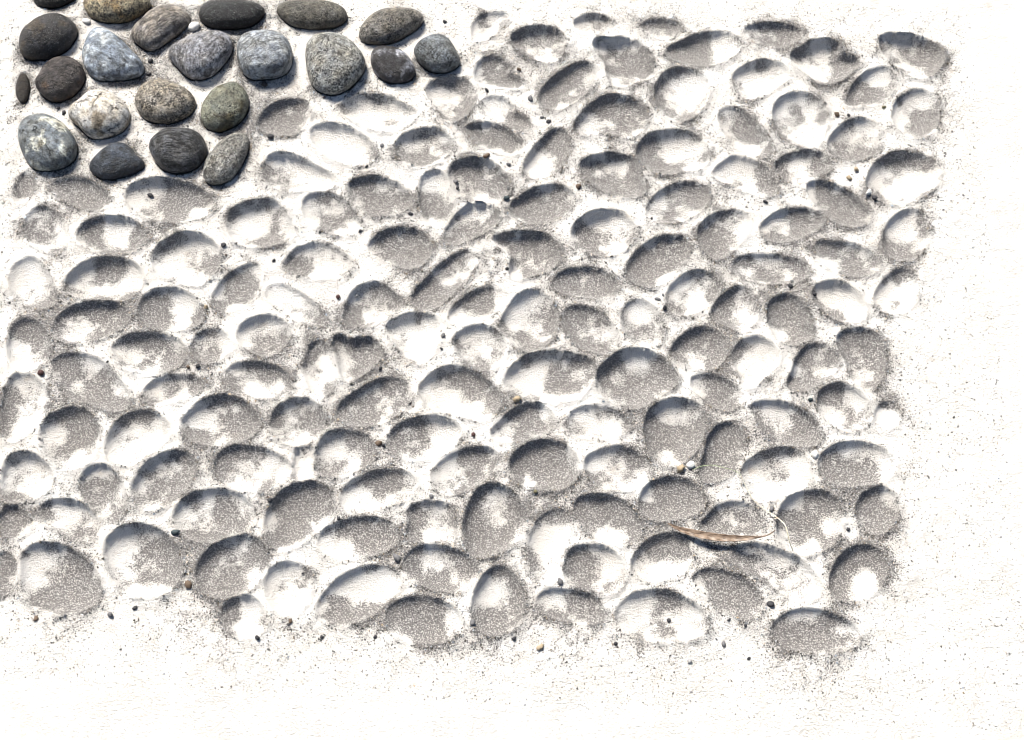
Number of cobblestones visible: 22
